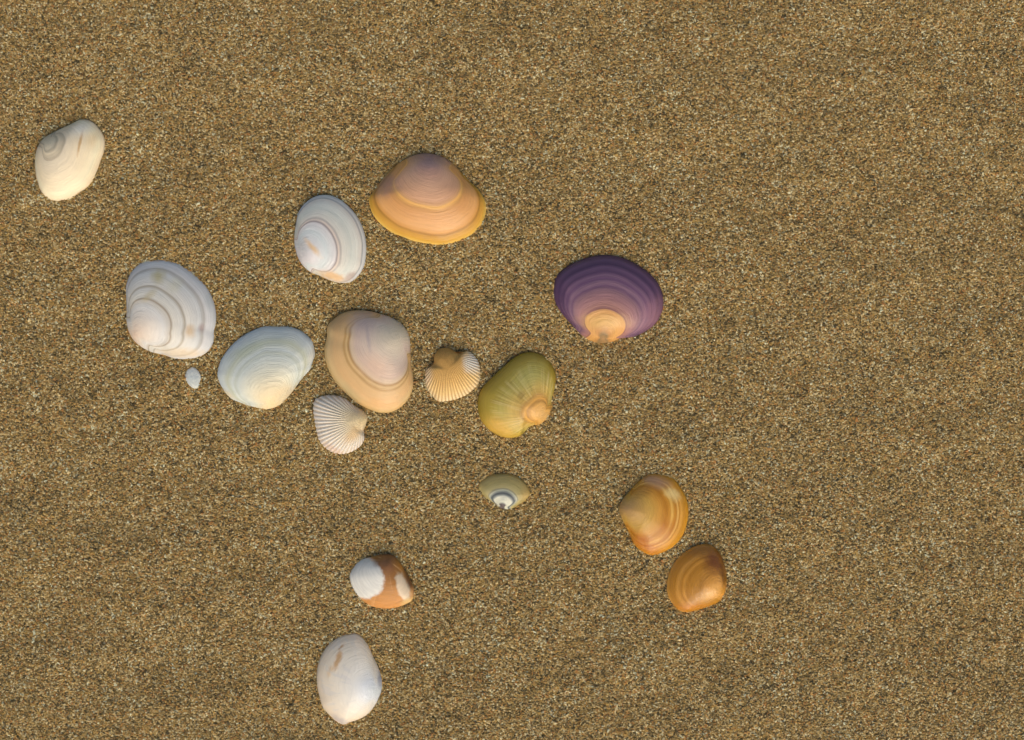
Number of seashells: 16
